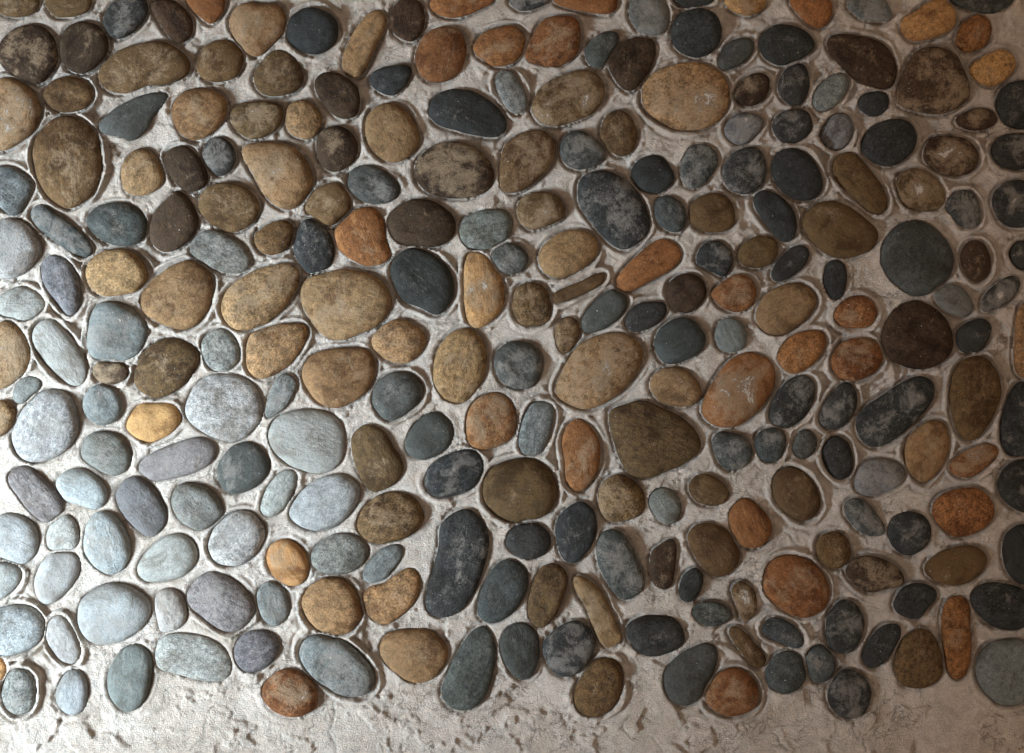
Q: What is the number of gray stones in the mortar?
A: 138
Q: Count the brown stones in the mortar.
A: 122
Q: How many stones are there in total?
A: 260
